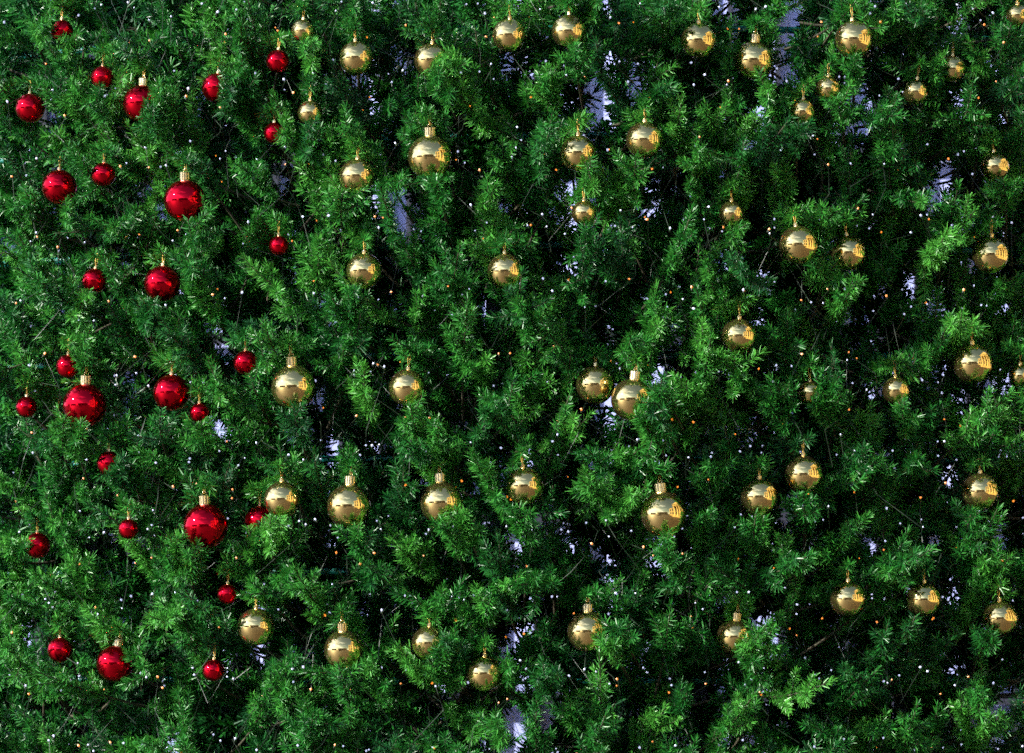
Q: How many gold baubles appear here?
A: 52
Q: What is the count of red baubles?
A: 28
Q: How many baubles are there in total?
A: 80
